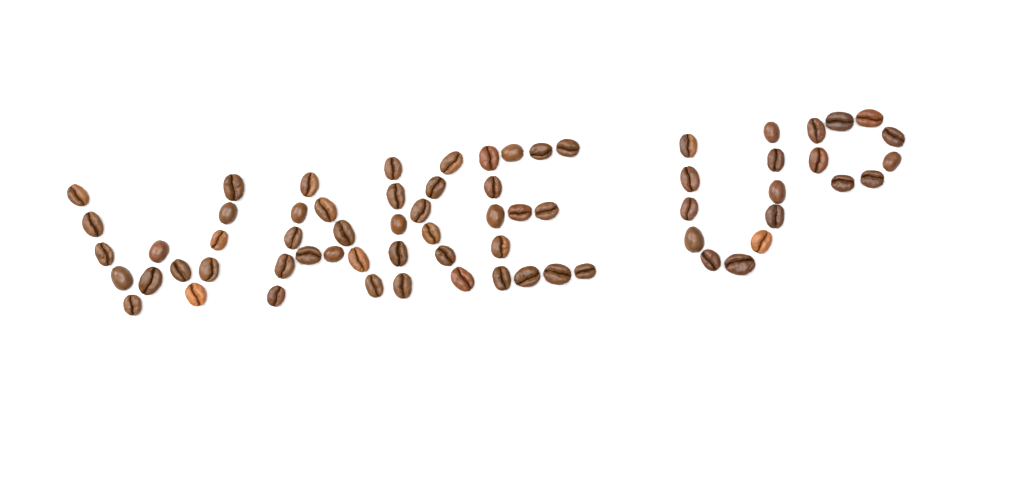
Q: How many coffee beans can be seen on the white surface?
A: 67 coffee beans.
